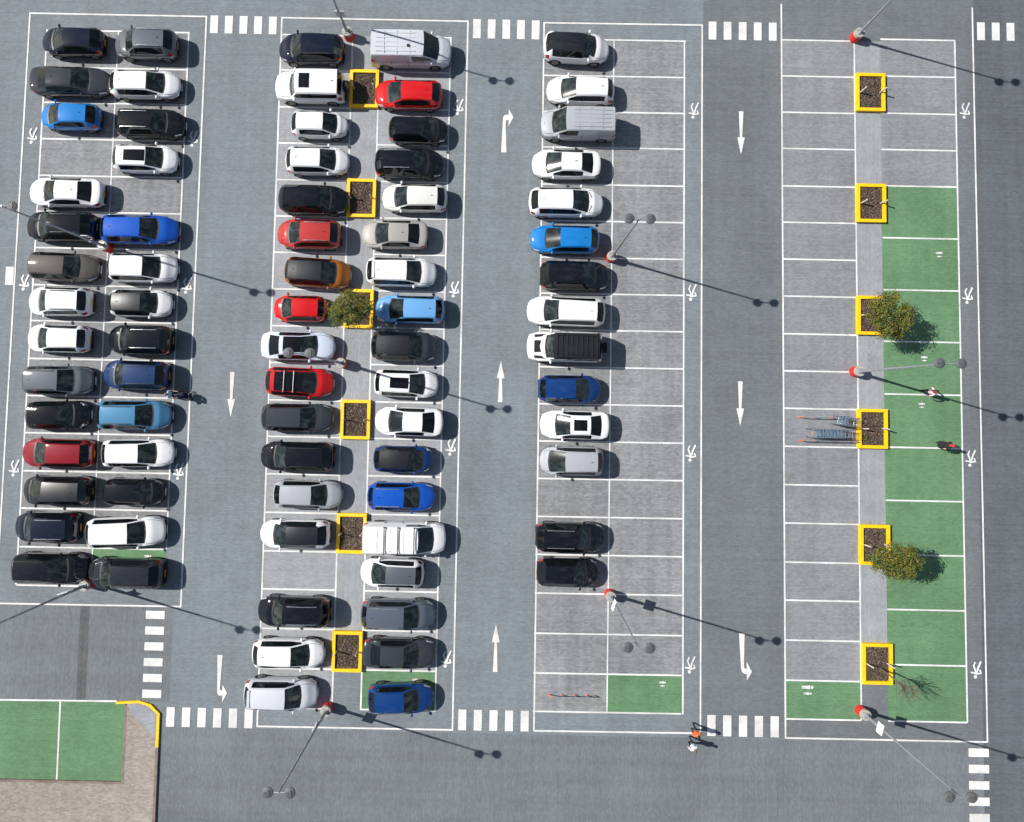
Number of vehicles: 77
